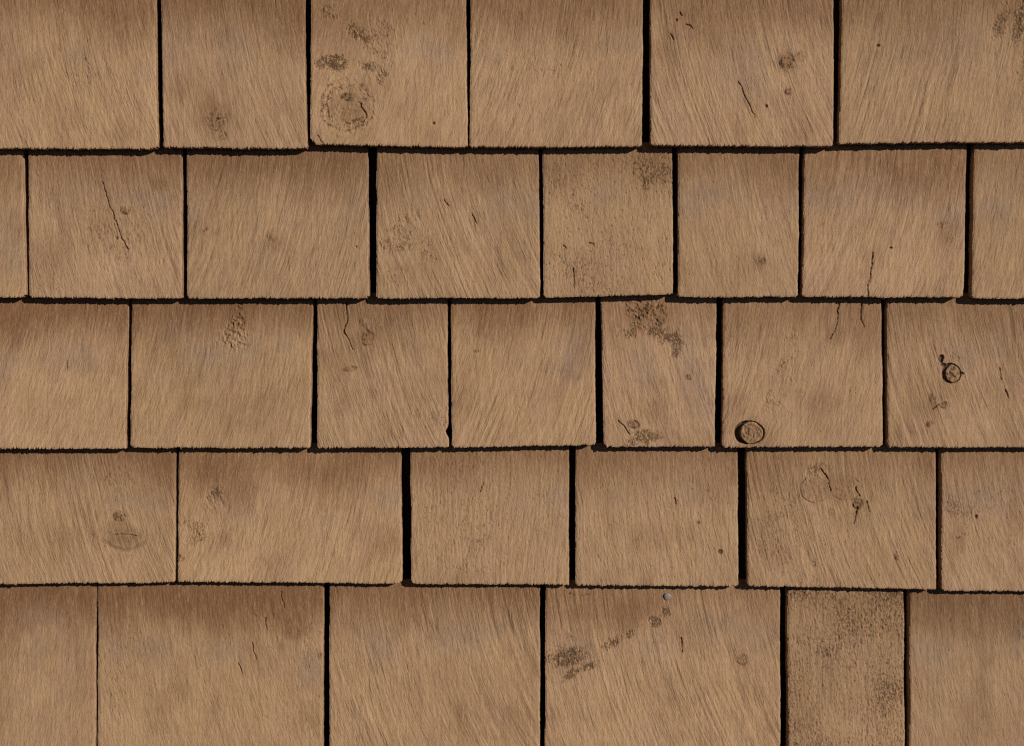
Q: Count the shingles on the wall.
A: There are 33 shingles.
